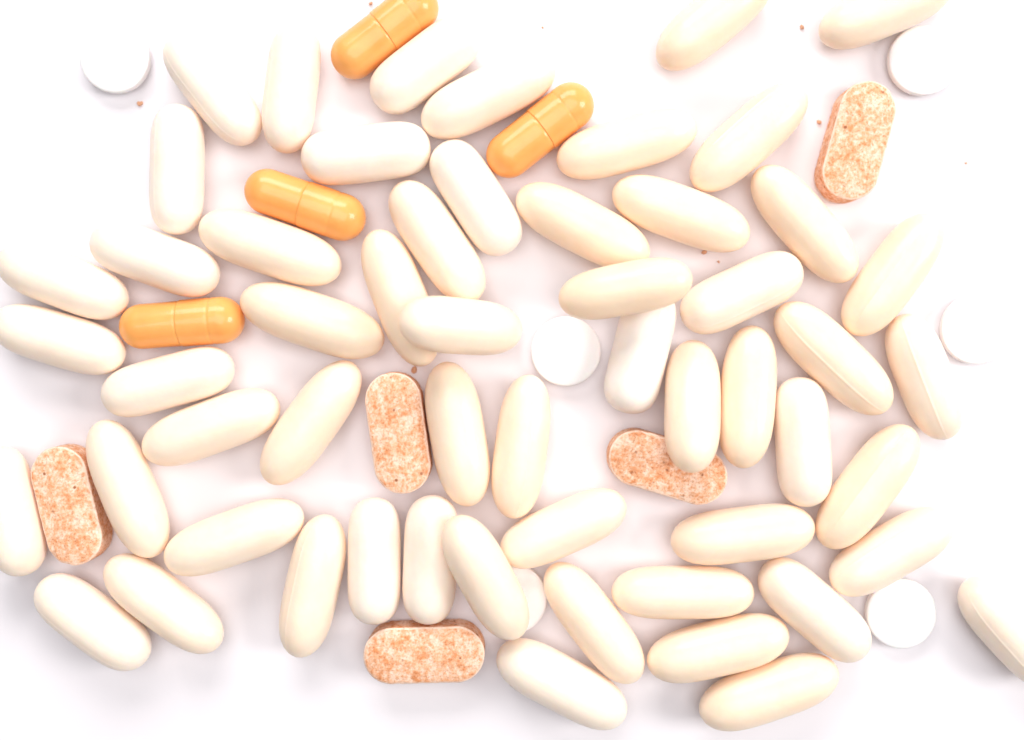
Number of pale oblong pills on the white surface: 56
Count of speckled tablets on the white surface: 5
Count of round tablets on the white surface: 6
